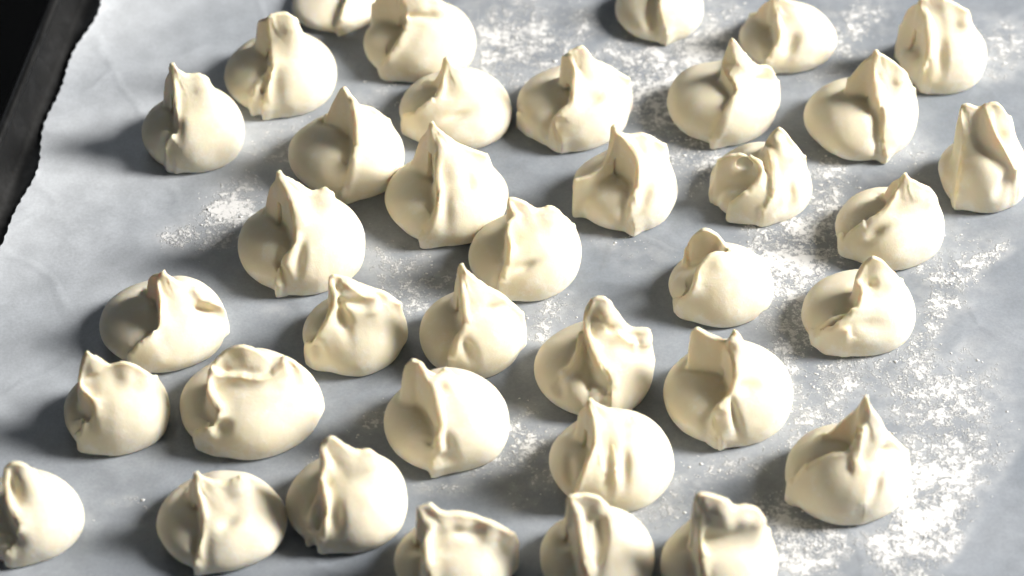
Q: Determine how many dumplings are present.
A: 37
